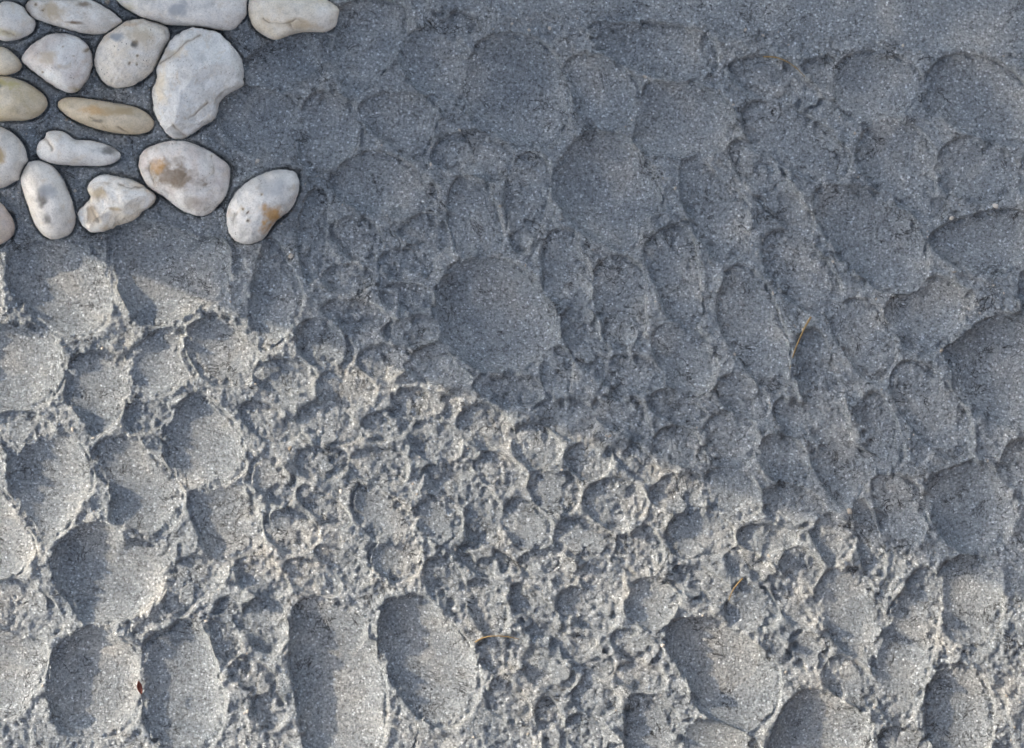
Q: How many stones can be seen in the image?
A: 17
